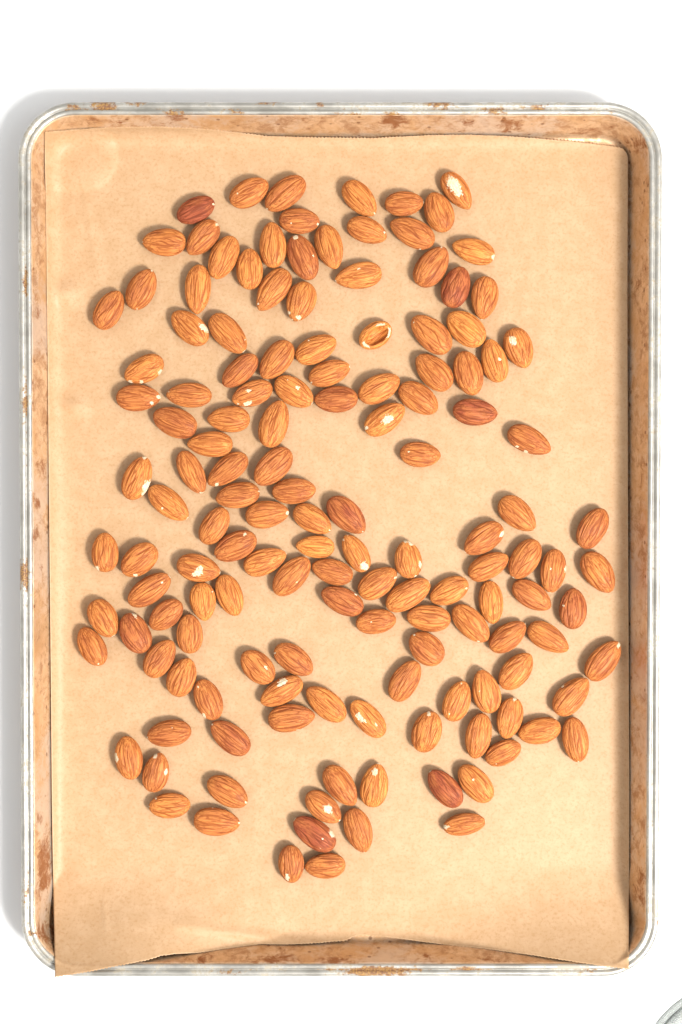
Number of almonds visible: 143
